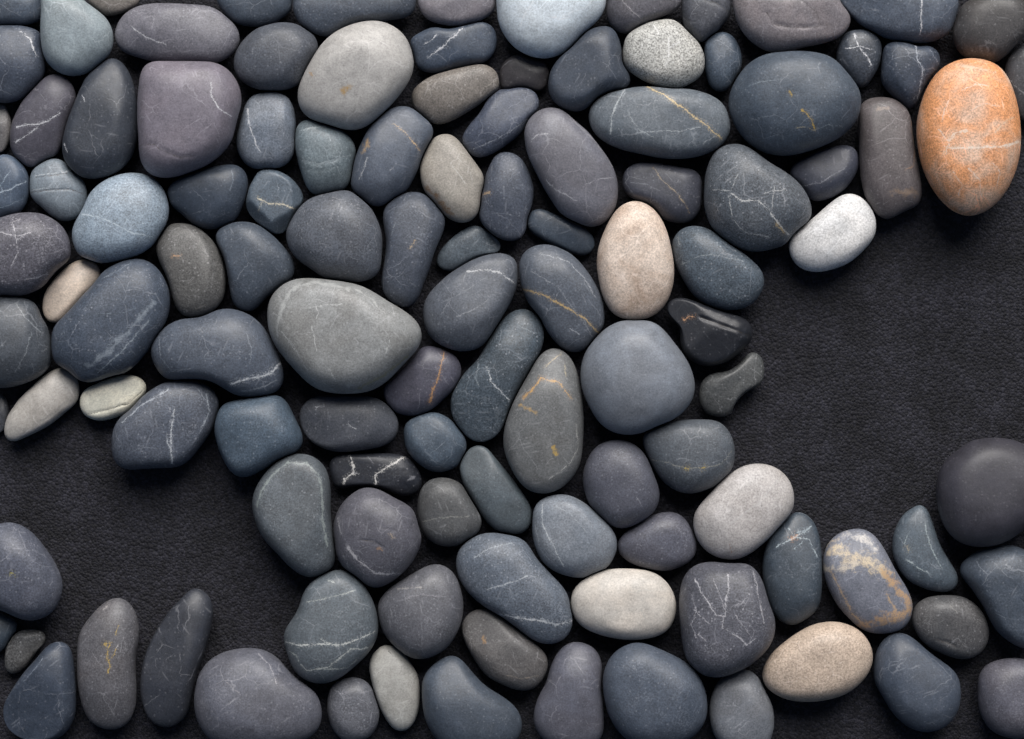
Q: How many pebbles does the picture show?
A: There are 116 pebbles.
